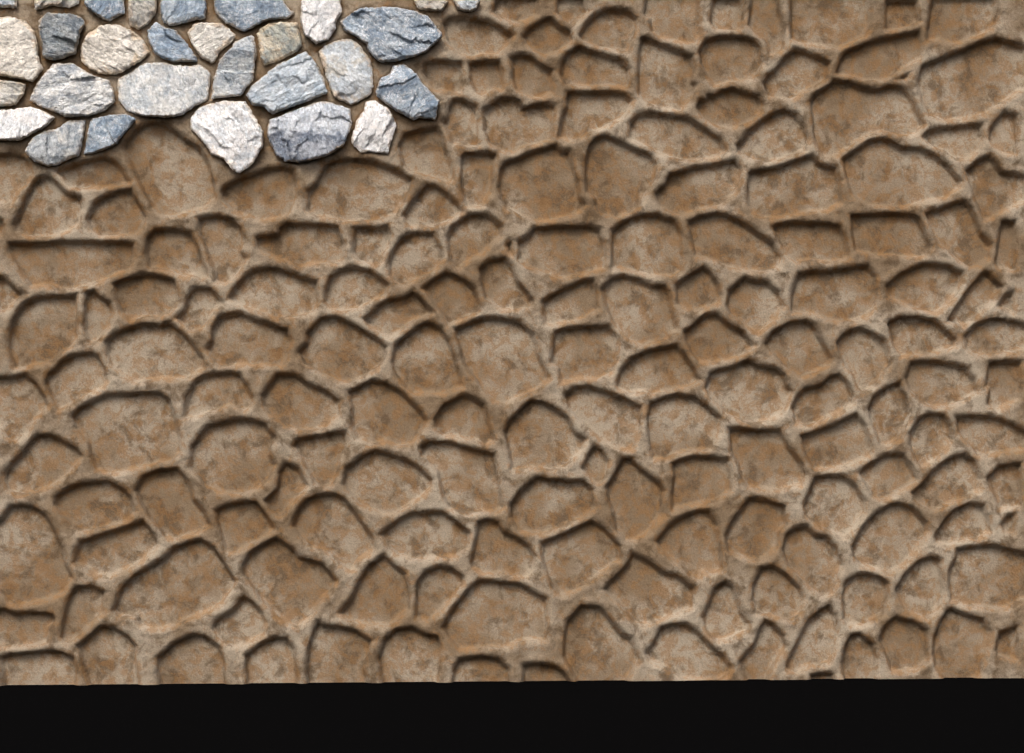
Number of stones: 29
